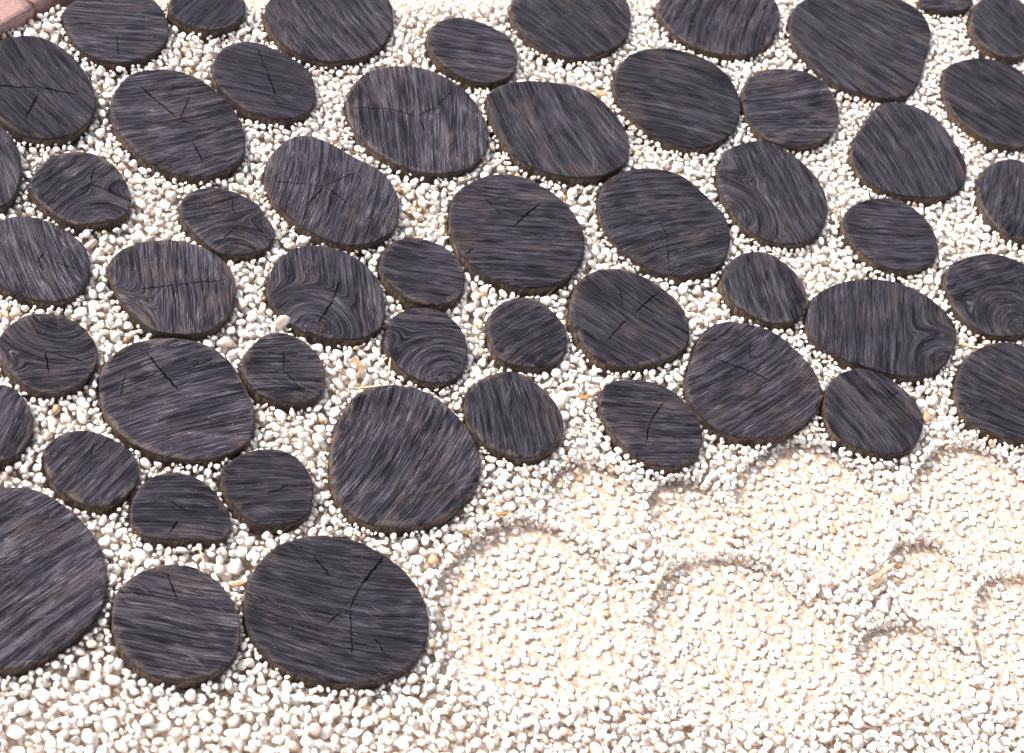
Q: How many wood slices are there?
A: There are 53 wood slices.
